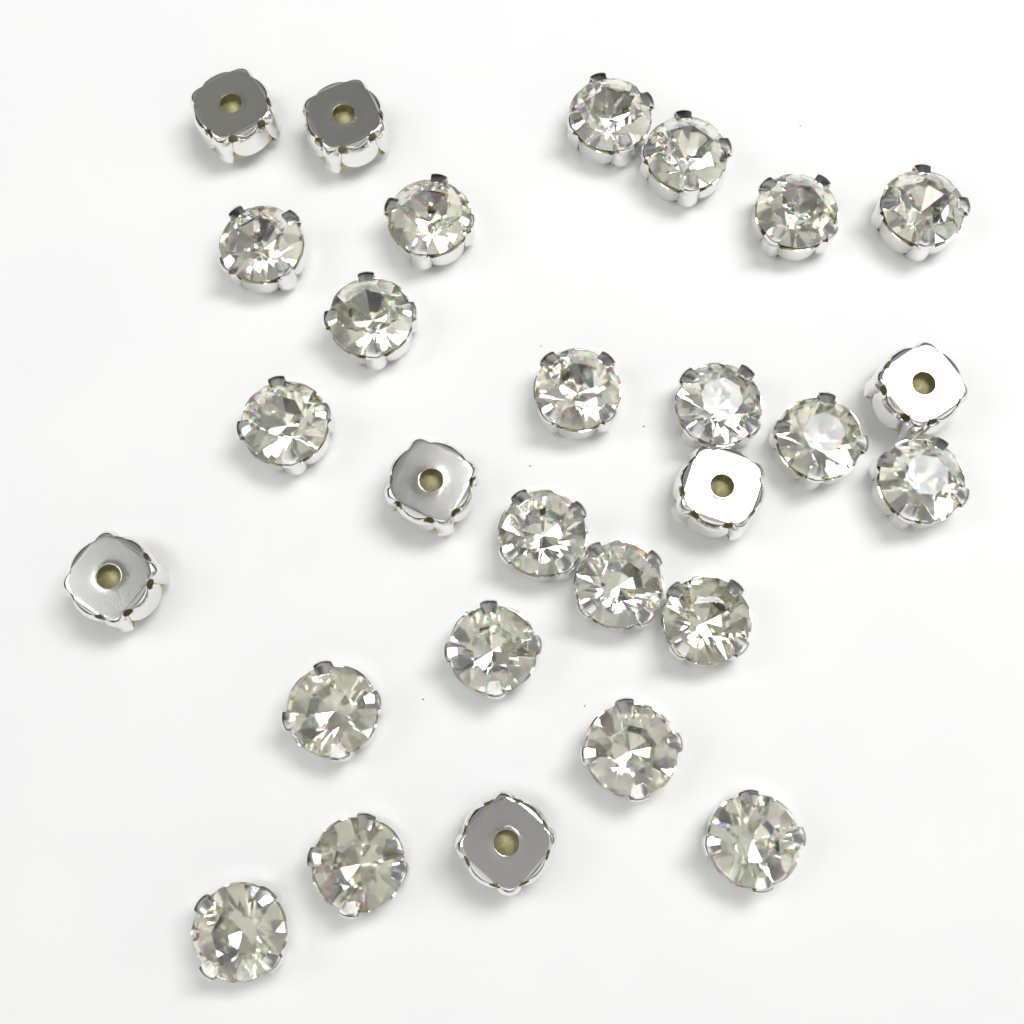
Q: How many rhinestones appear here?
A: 28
